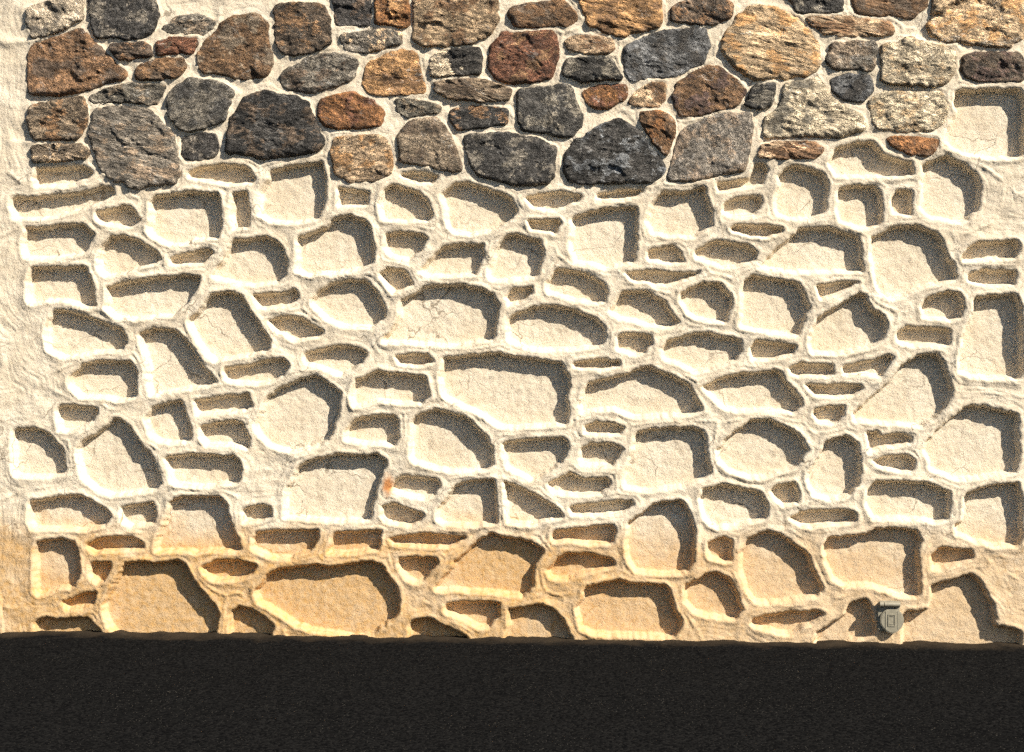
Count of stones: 58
